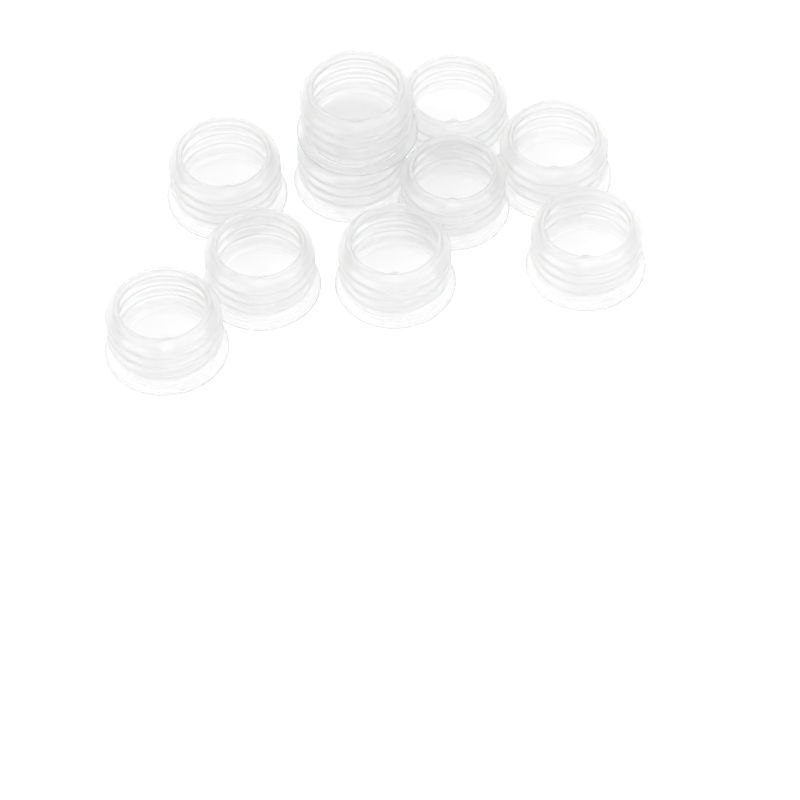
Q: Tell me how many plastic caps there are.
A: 10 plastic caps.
